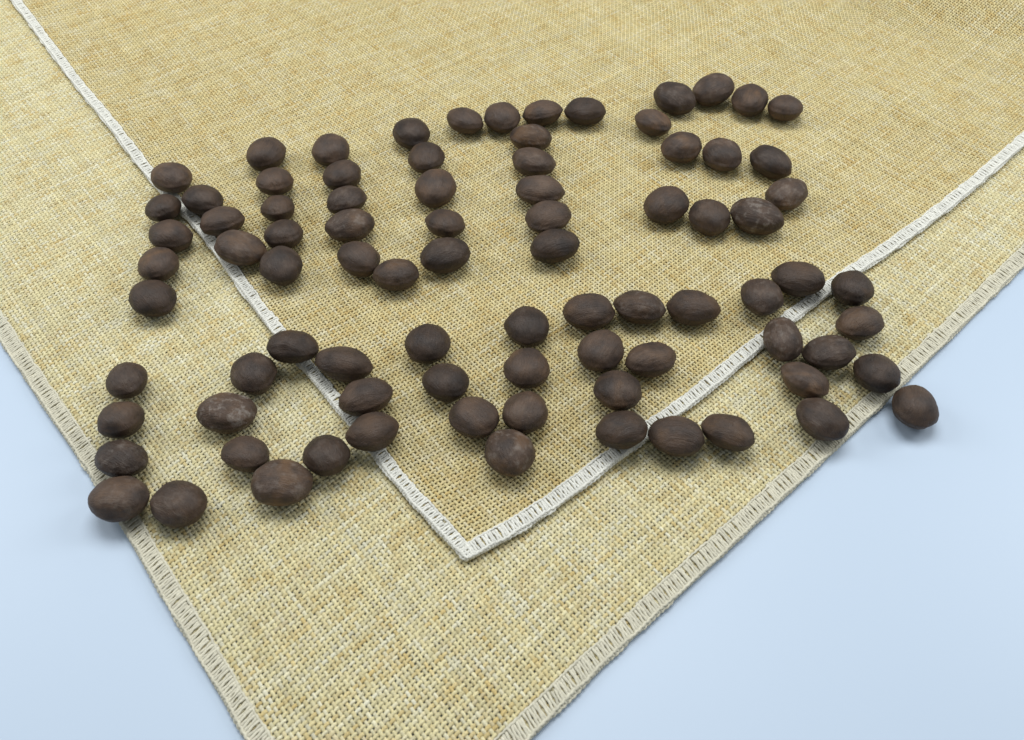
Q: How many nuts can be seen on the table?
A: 85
